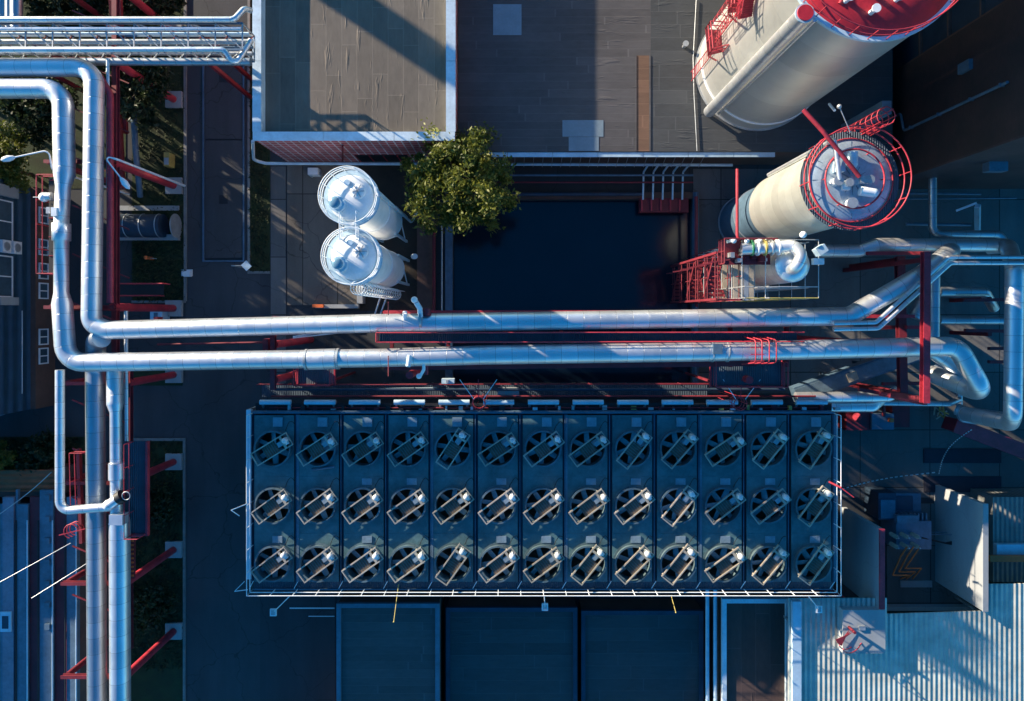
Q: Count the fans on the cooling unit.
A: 39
